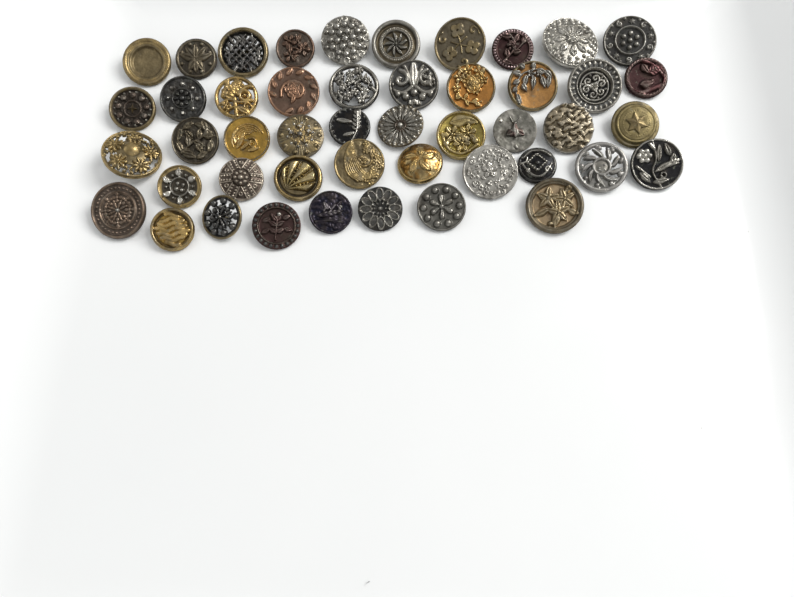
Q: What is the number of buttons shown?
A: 47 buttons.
